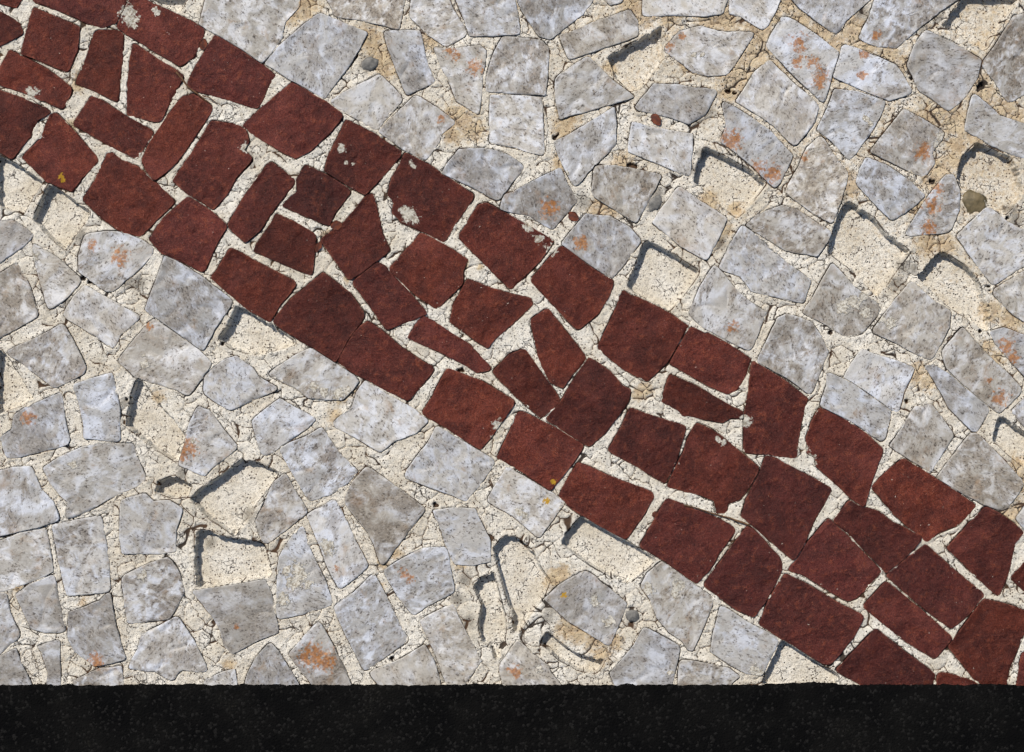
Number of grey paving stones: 107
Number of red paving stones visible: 60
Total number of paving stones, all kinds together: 167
